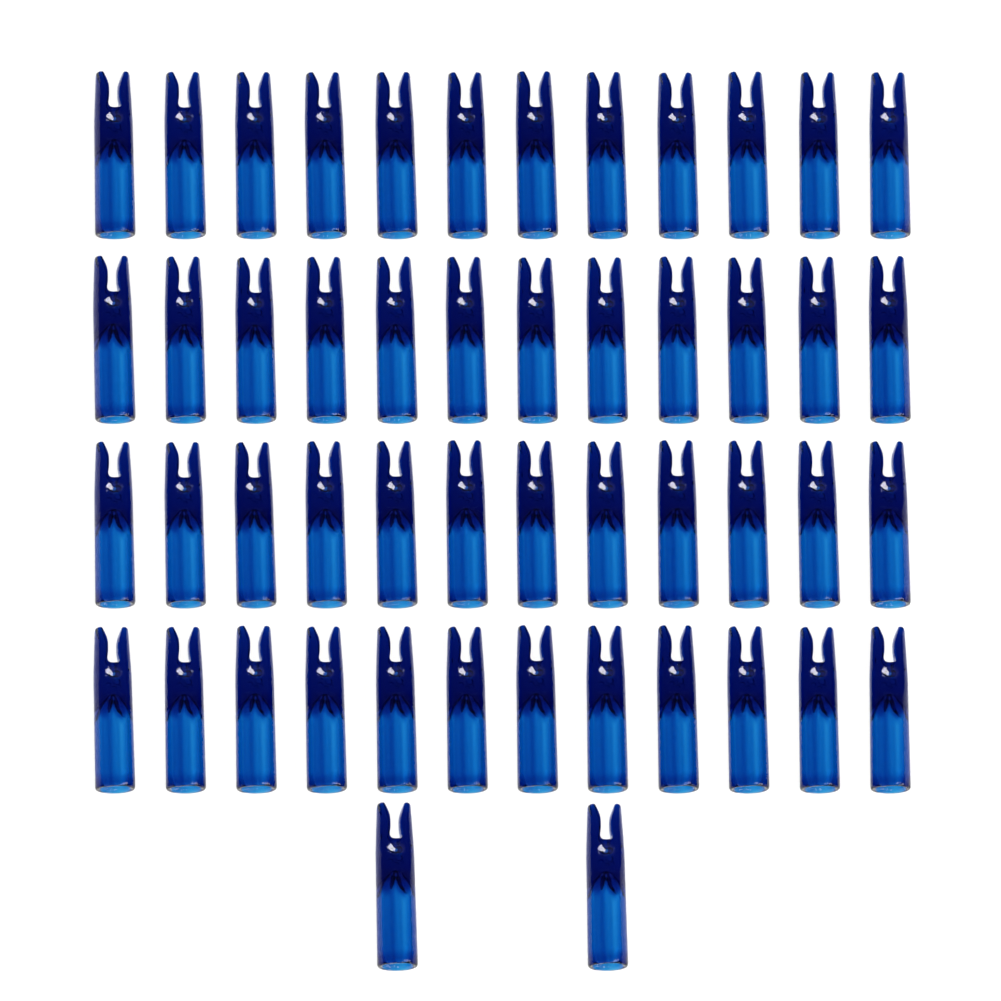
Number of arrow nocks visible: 50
